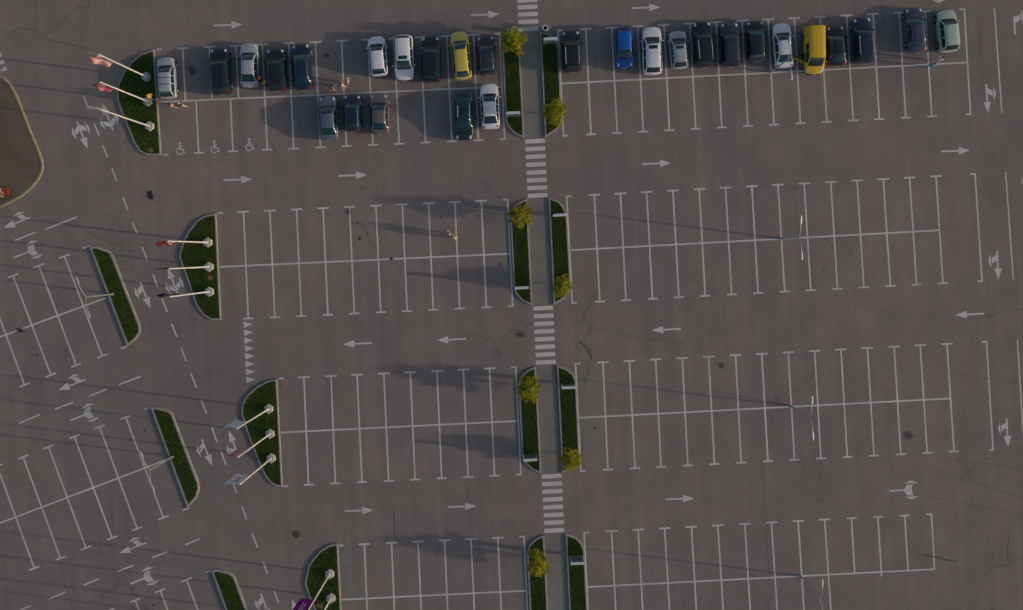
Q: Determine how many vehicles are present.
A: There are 28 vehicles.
